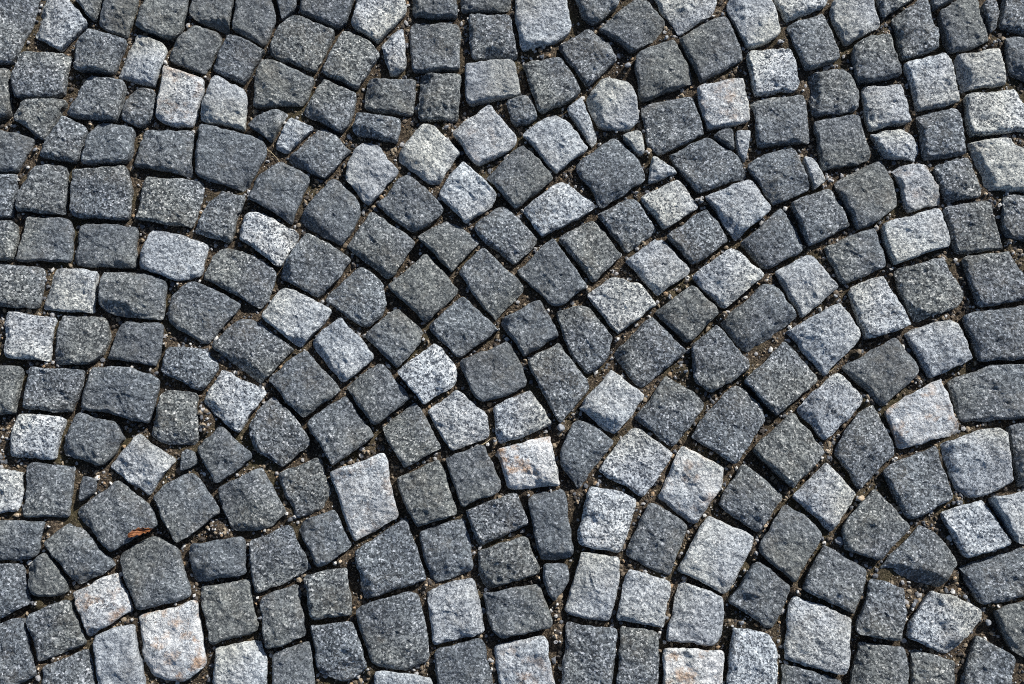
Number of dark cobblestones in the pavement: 181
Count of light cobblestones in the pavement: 84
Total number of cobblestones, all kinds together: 265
